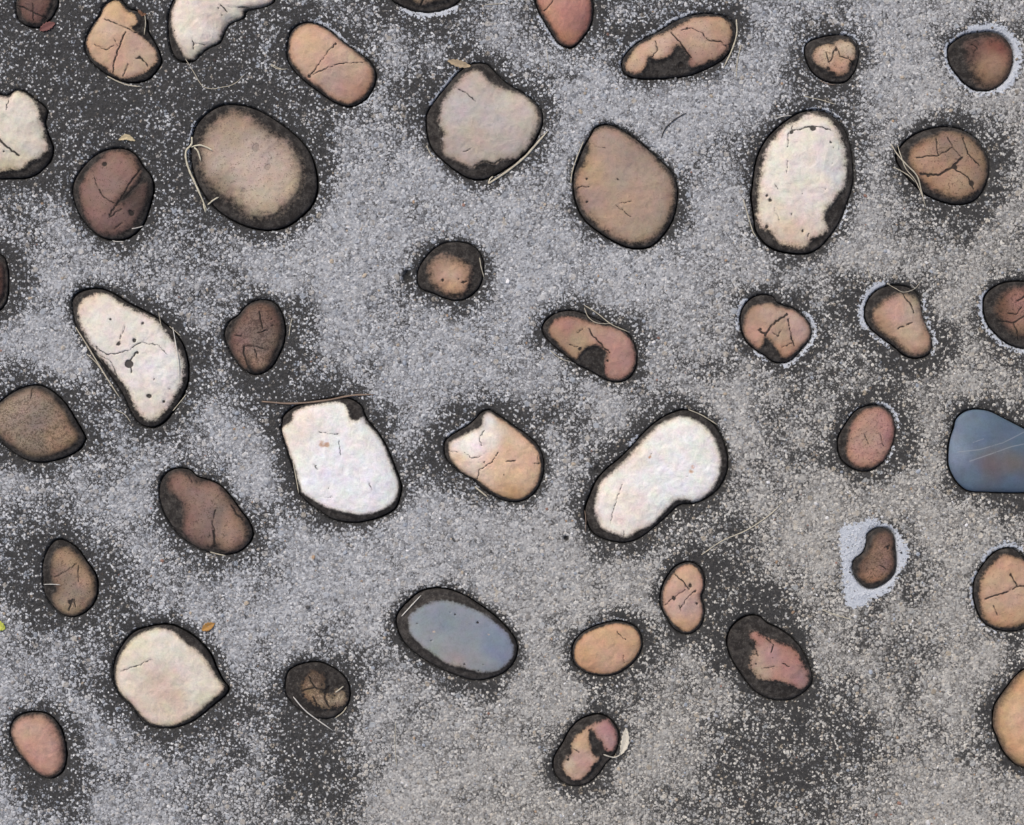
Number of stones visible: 43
